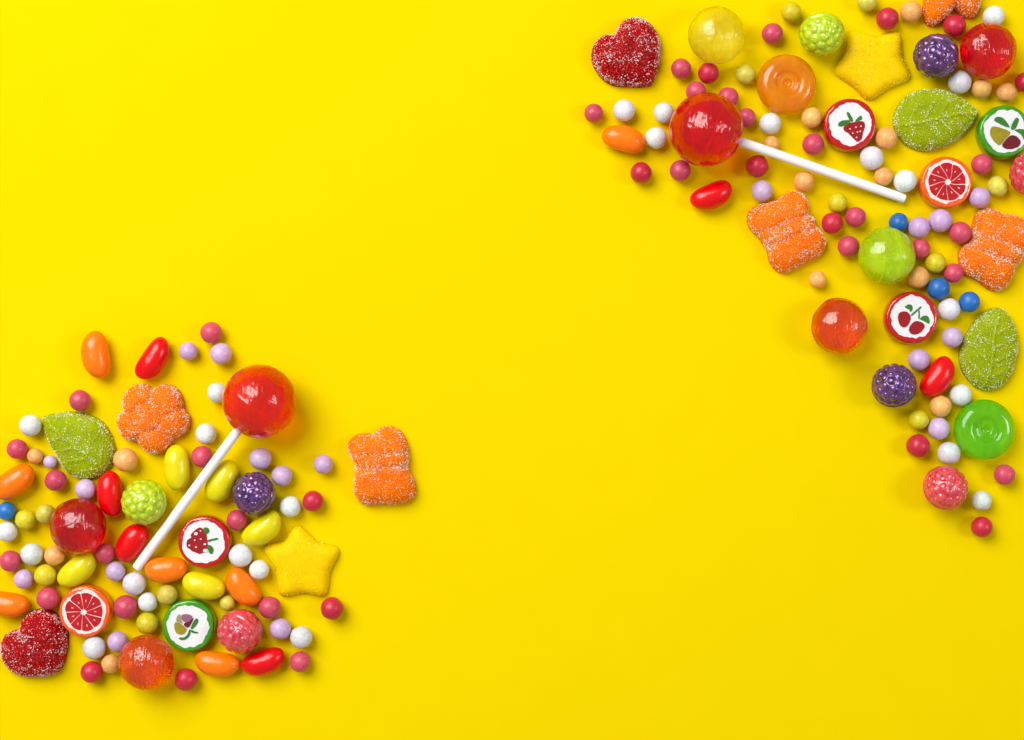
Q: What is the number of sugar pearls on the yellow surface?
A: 114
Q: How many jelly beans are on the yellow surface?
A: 18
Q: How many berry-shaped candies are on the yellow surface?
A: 8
